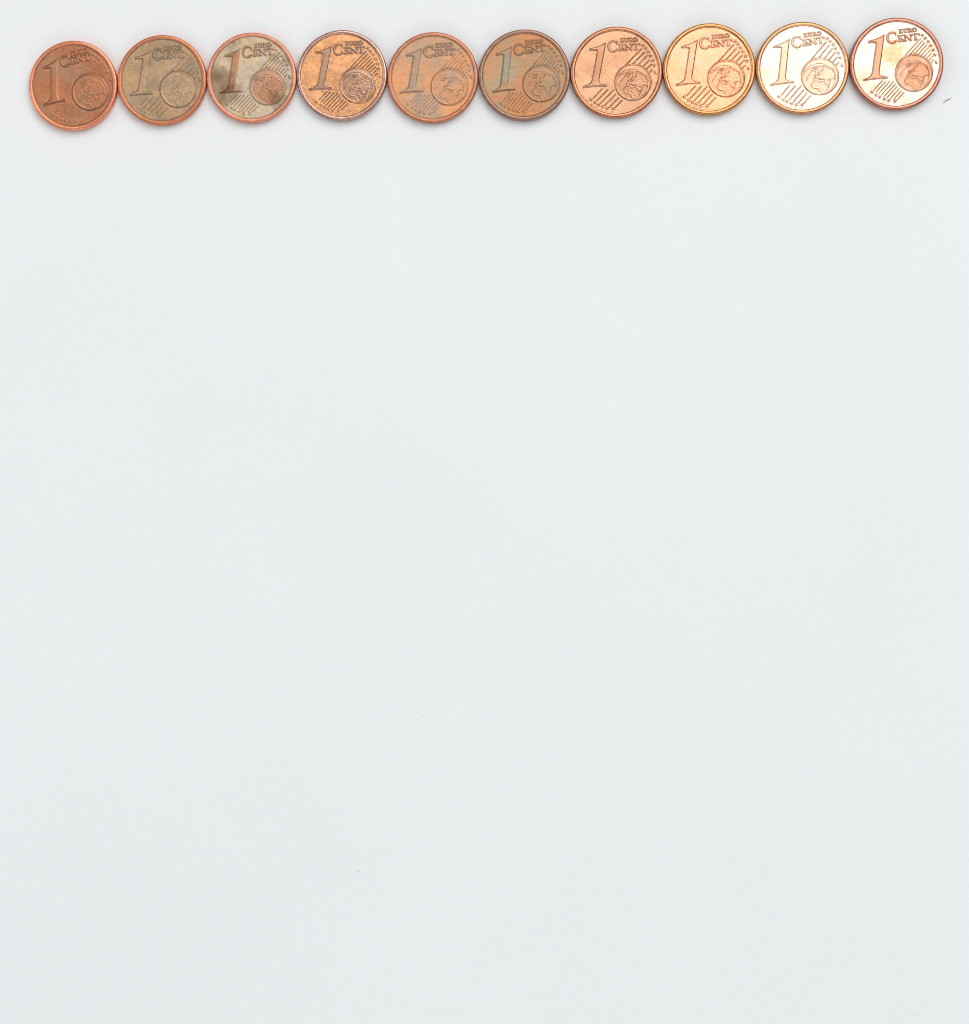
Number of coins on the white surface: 10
